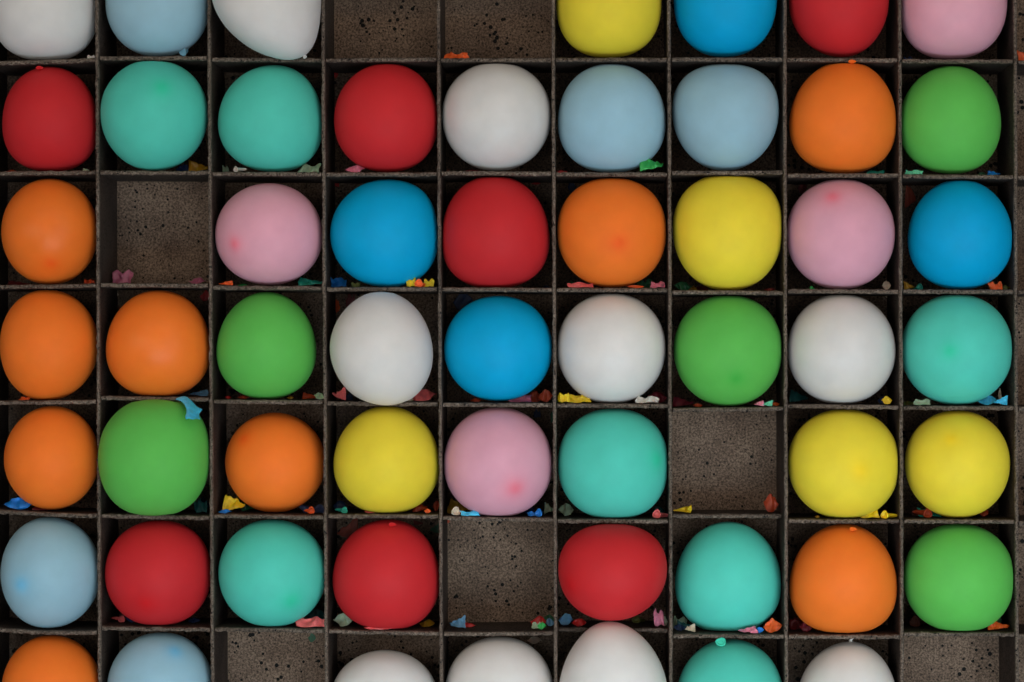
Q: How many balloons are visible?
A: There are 56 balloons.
